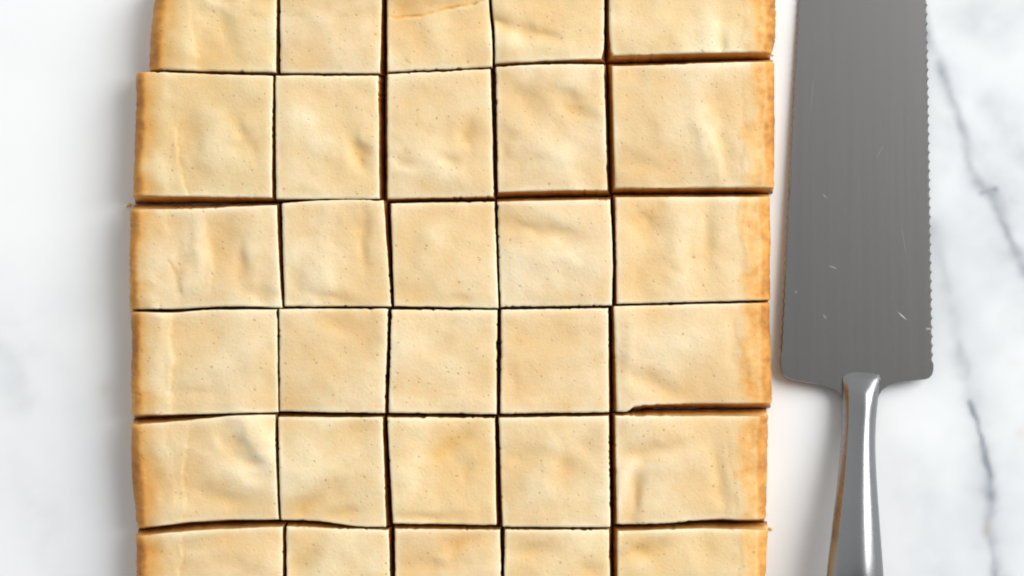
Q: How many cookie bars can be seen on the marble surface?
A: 30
